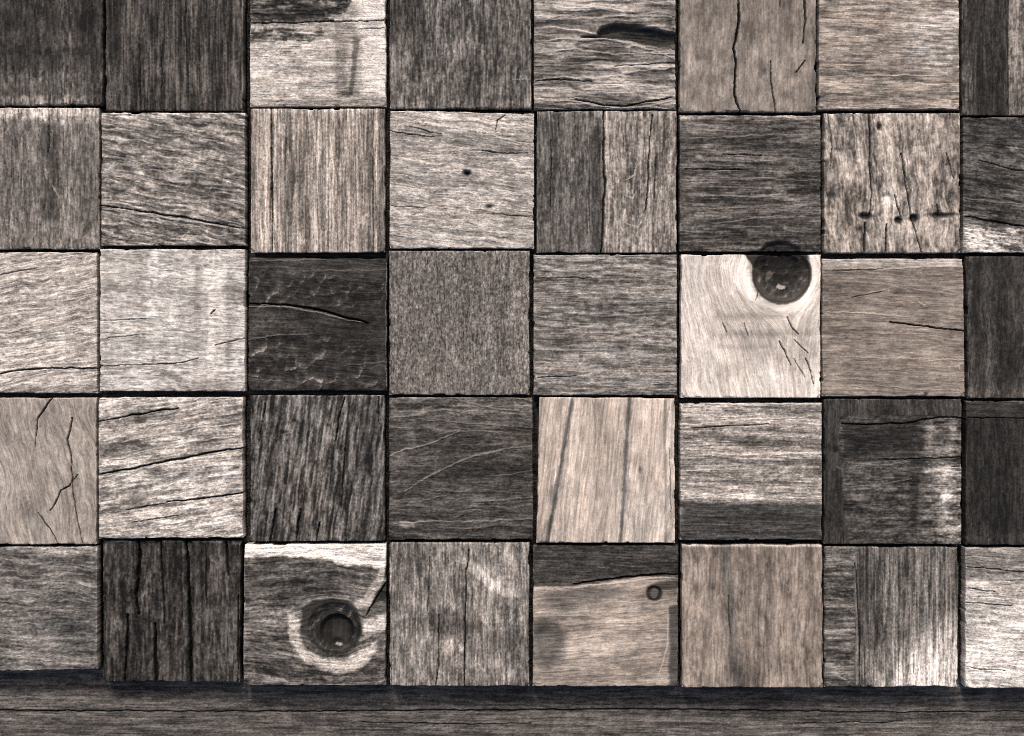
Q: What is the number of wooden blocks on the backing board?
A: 40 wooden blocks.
